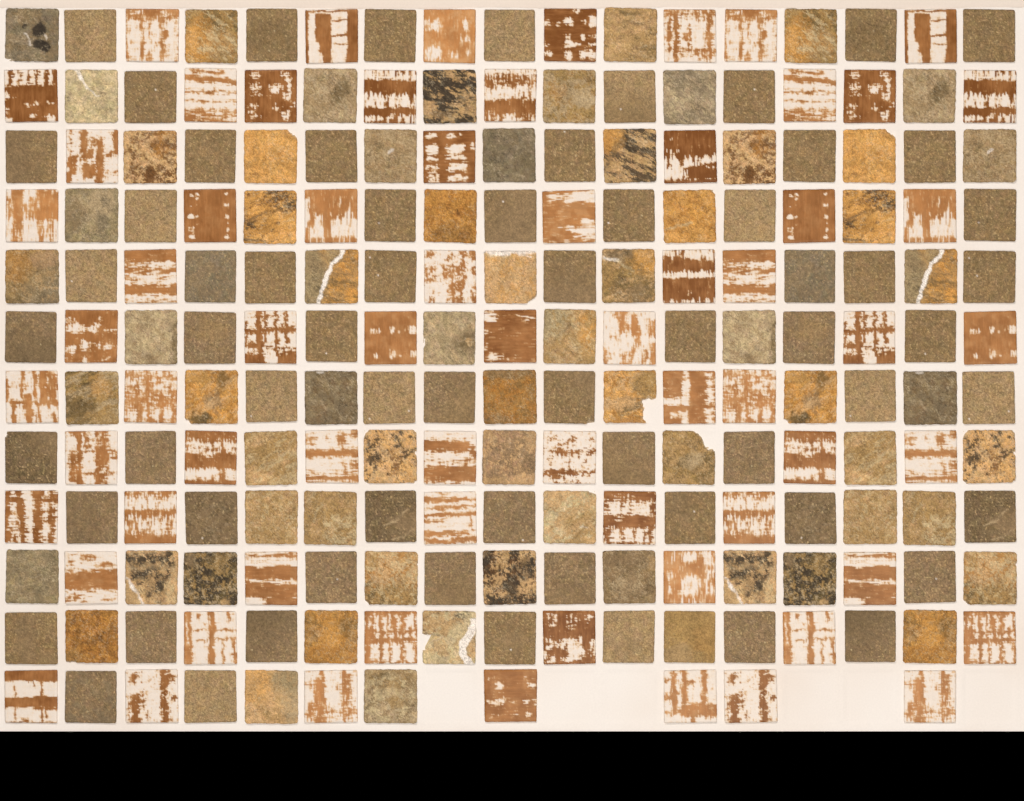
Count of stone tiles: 131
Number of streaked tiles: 67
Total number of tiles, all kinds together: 198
